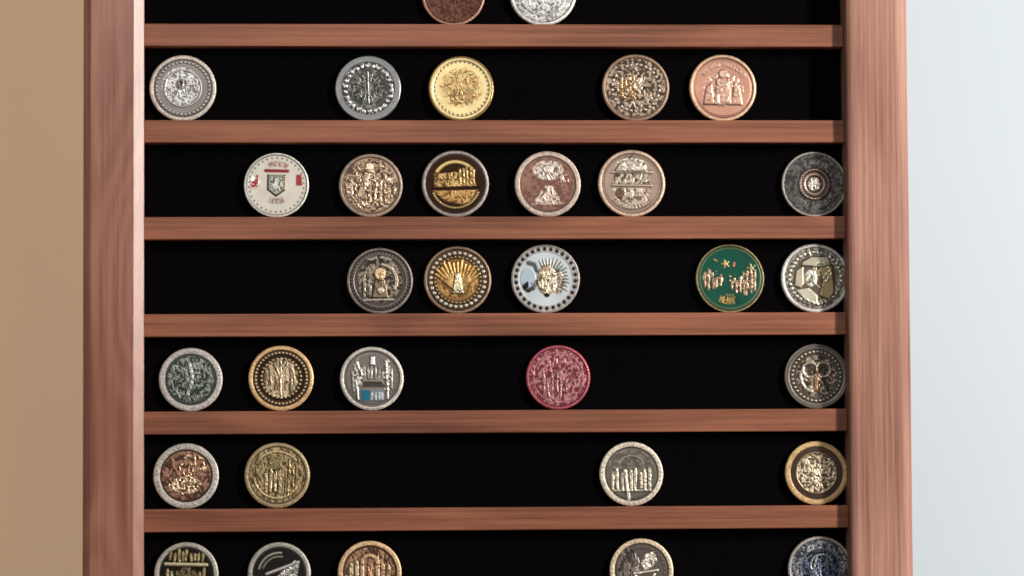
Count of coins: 32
